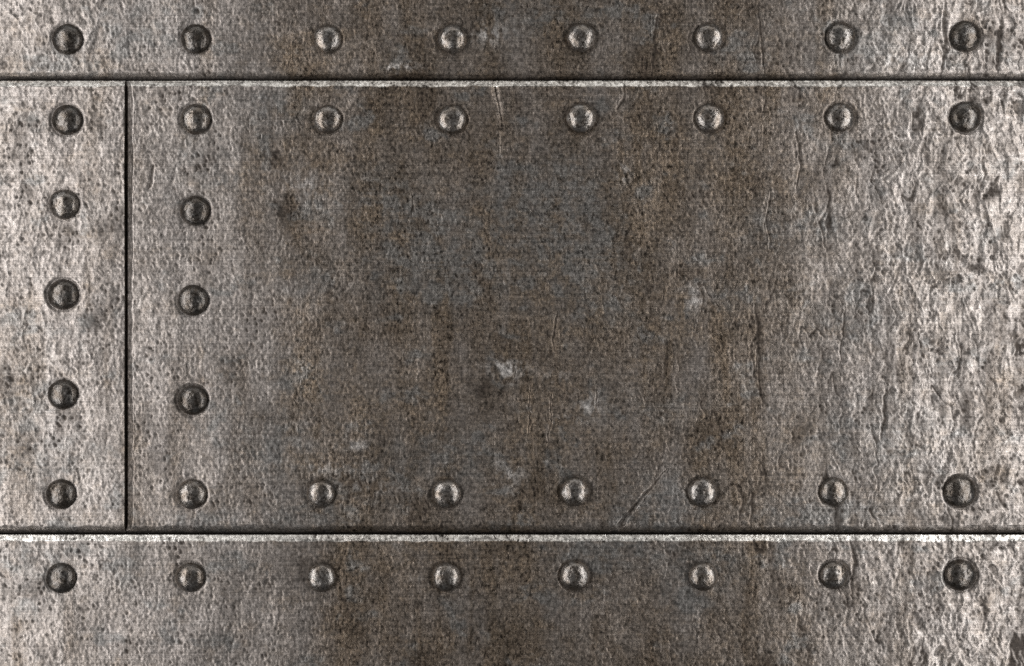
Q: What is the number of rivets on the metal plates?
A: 38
